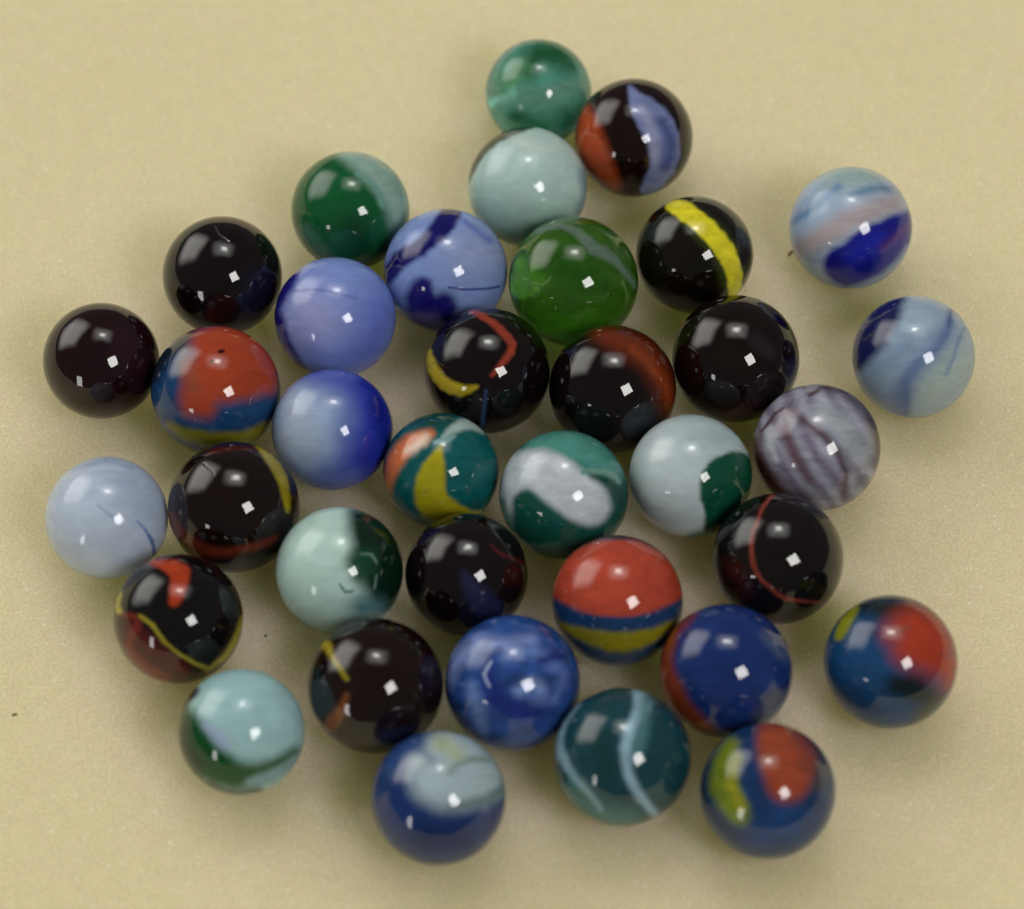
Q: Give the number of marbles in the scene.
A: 36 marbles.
